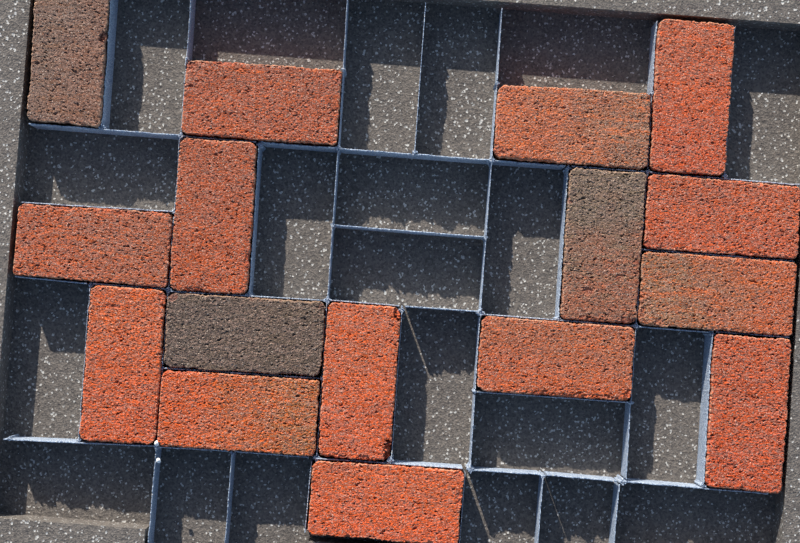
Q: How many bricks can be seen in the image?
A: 16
